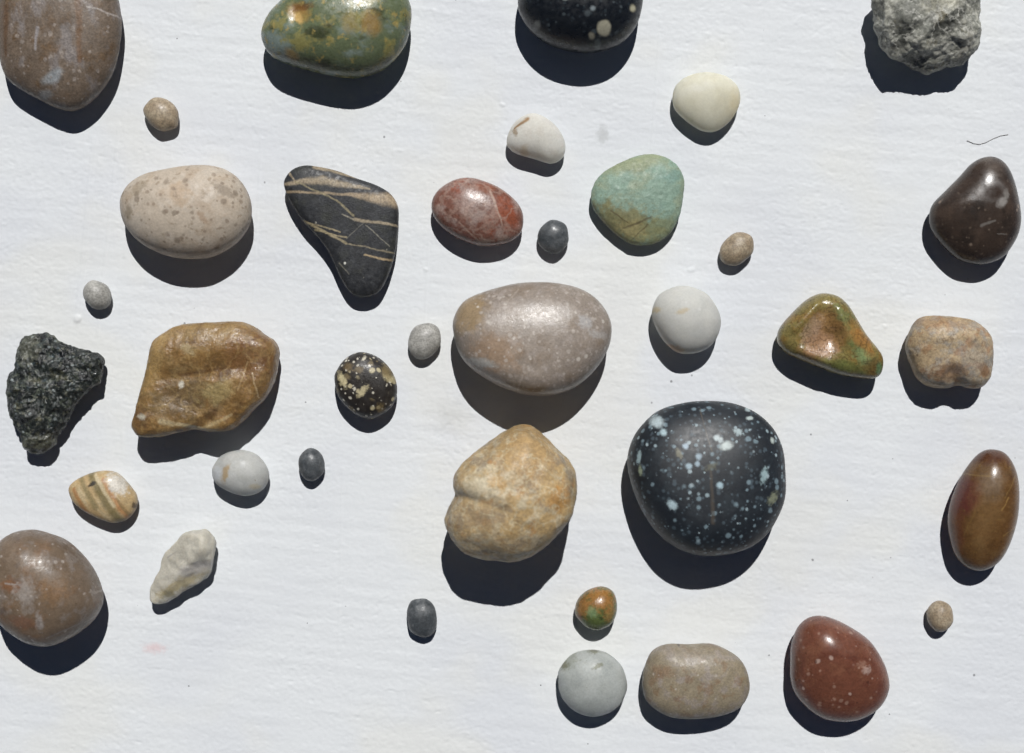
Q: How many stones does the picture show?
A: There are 37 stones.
